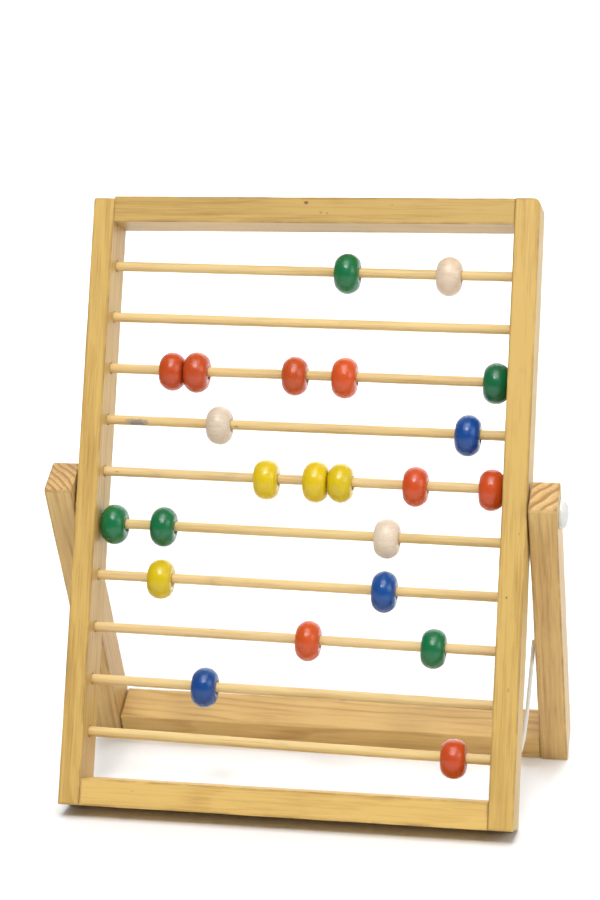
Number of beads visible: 23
